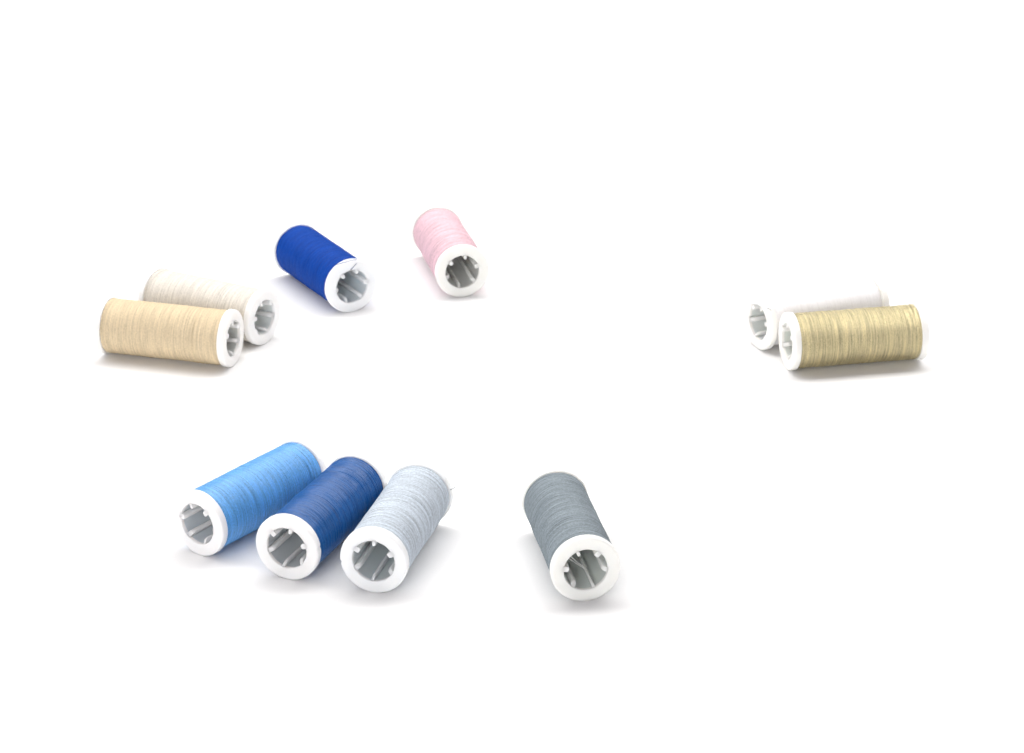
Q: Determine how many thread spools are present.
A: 10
